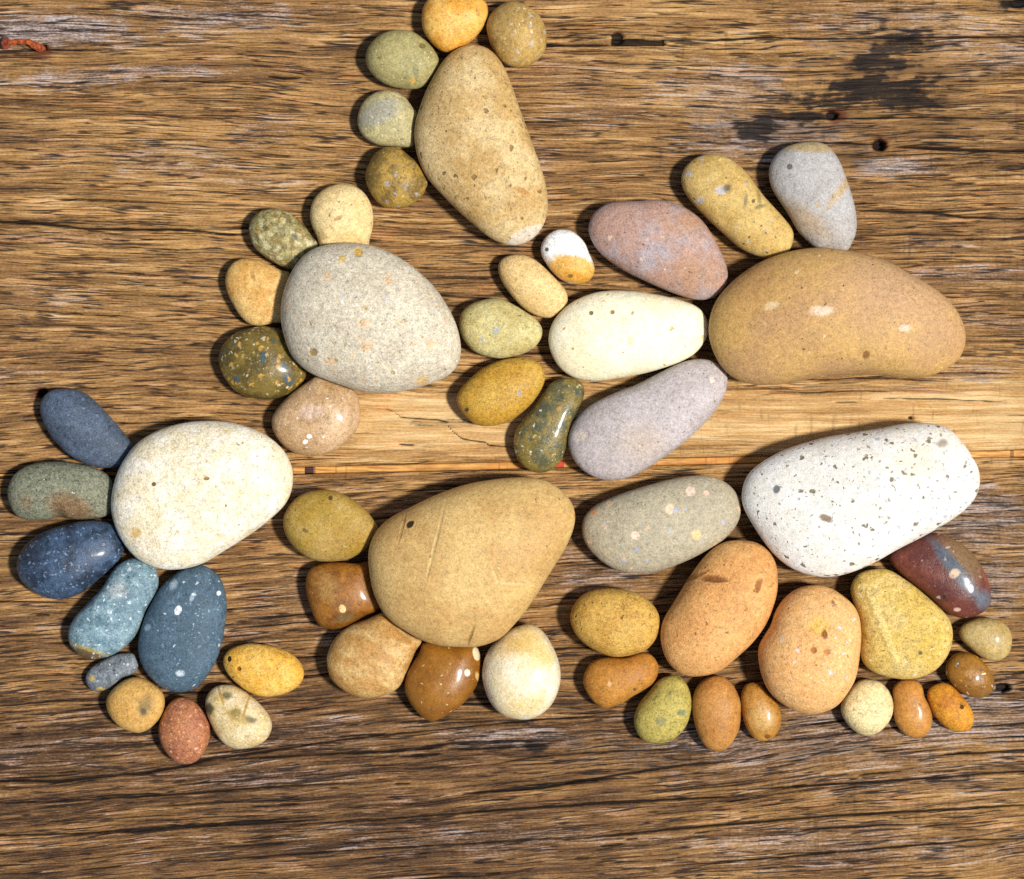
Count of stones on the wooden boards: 56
